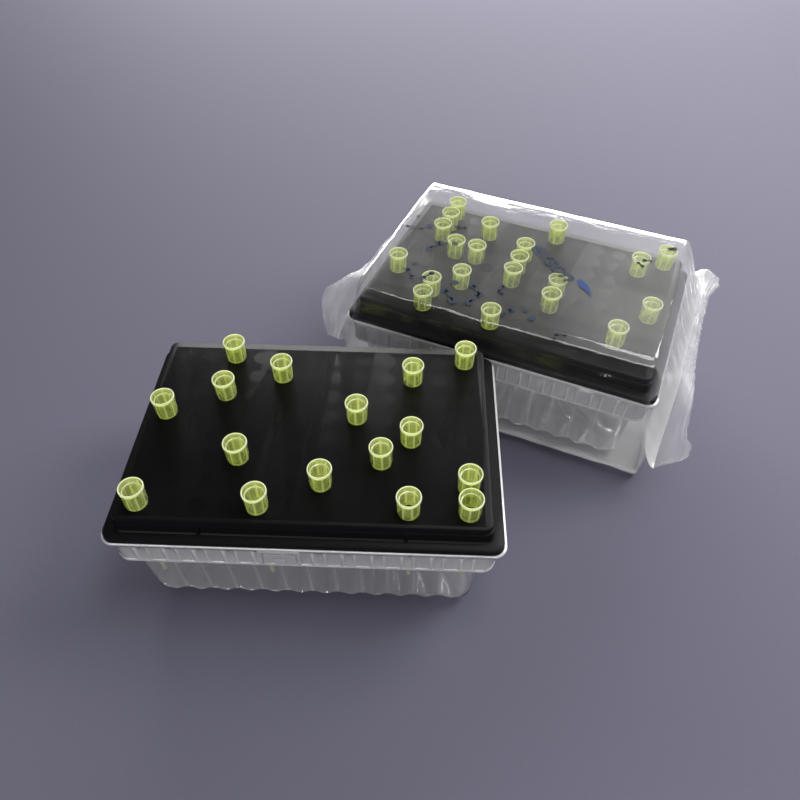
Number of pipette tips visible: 37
